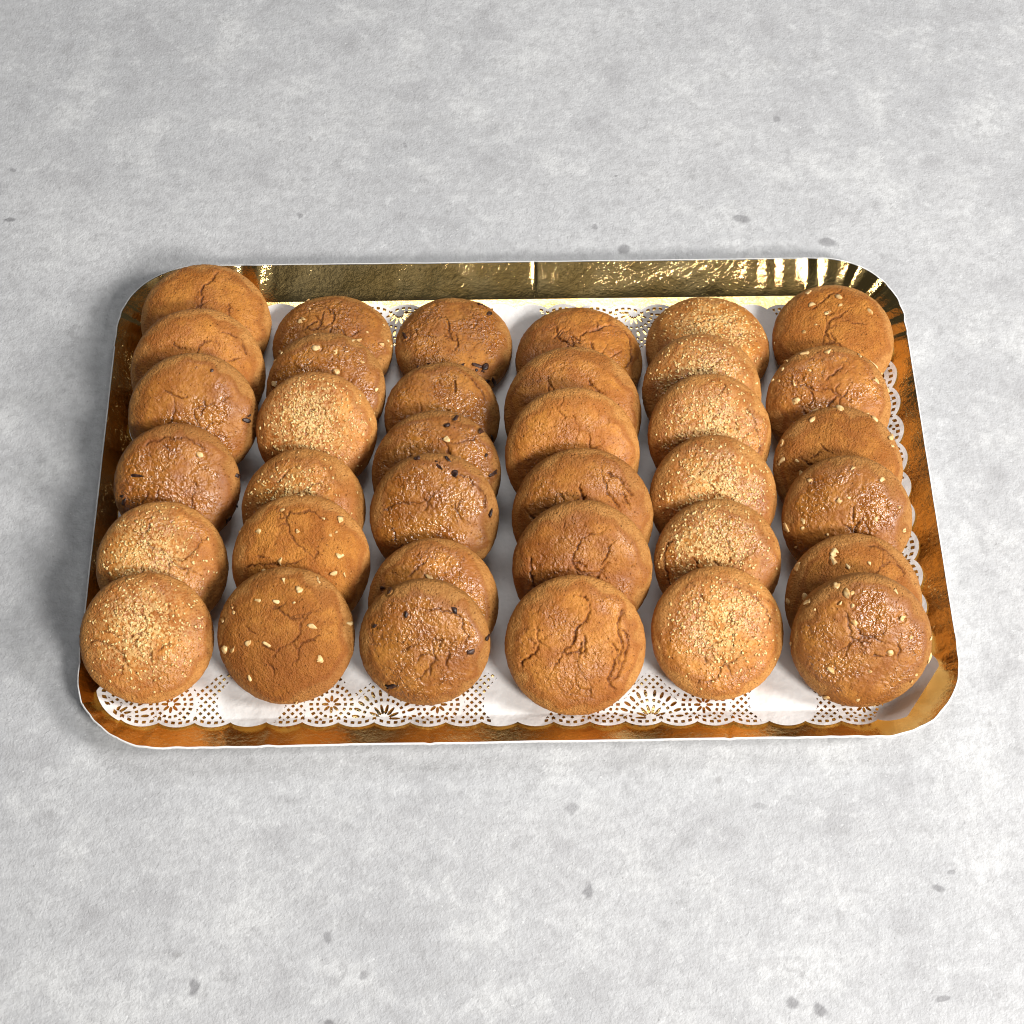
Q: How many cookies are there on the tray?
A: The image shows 36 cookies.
